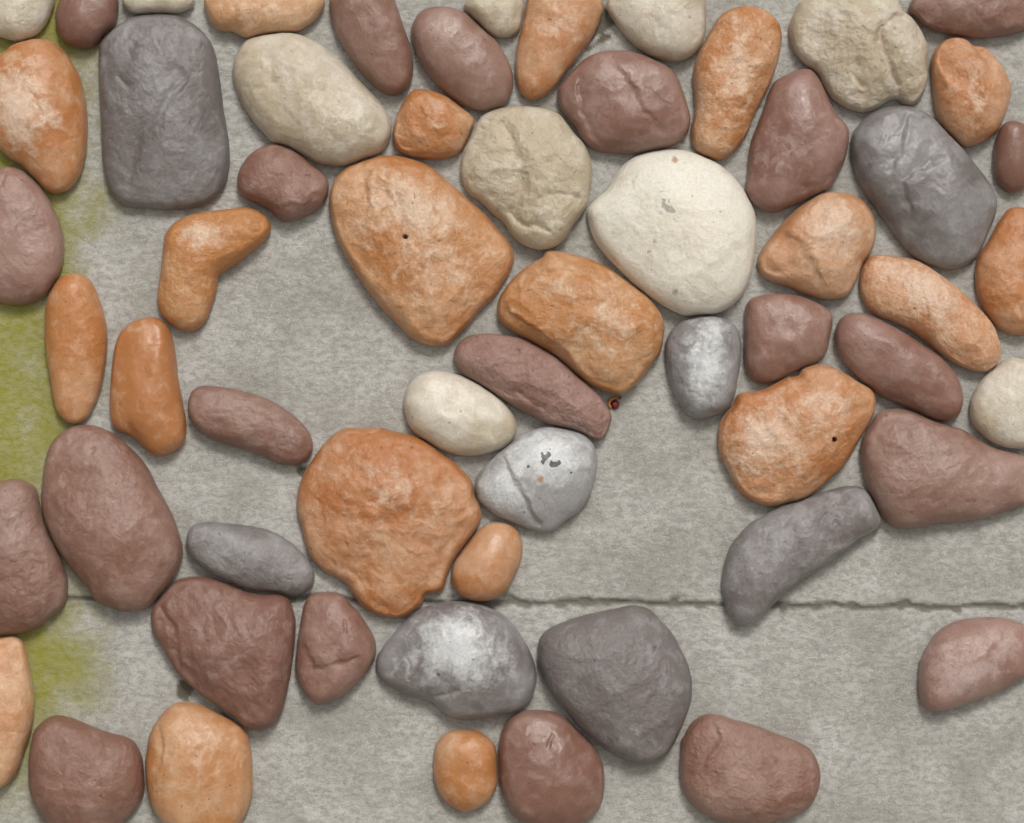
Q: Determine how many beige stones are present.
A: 10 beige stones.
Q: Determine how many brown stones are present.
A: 22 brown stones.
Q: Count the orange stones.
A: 20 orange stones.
